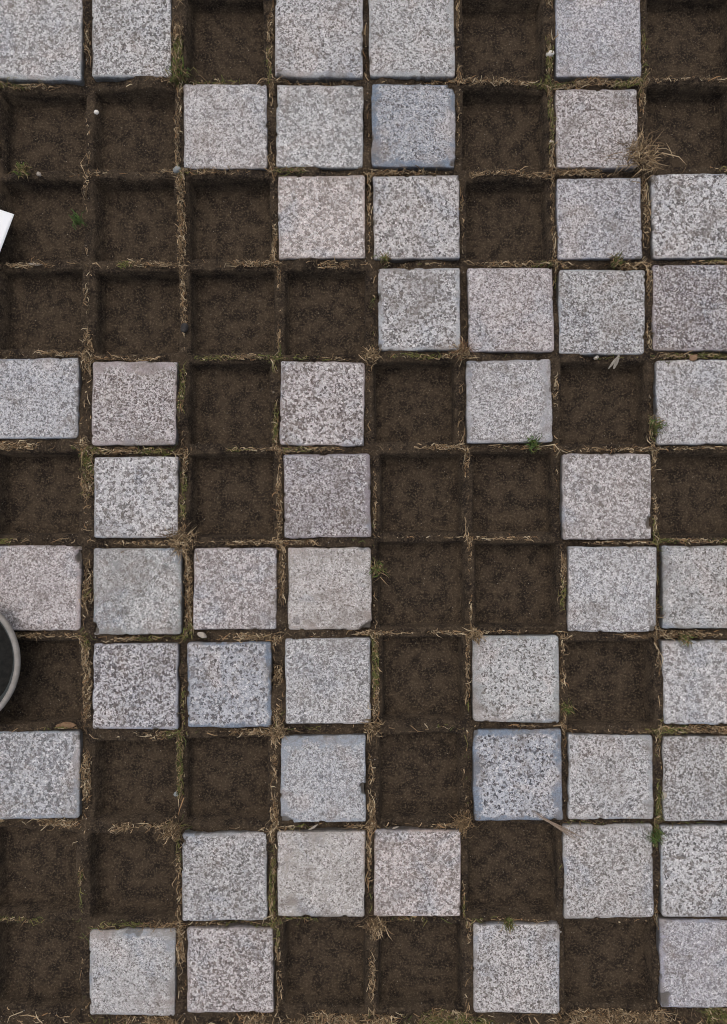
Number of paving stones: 50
